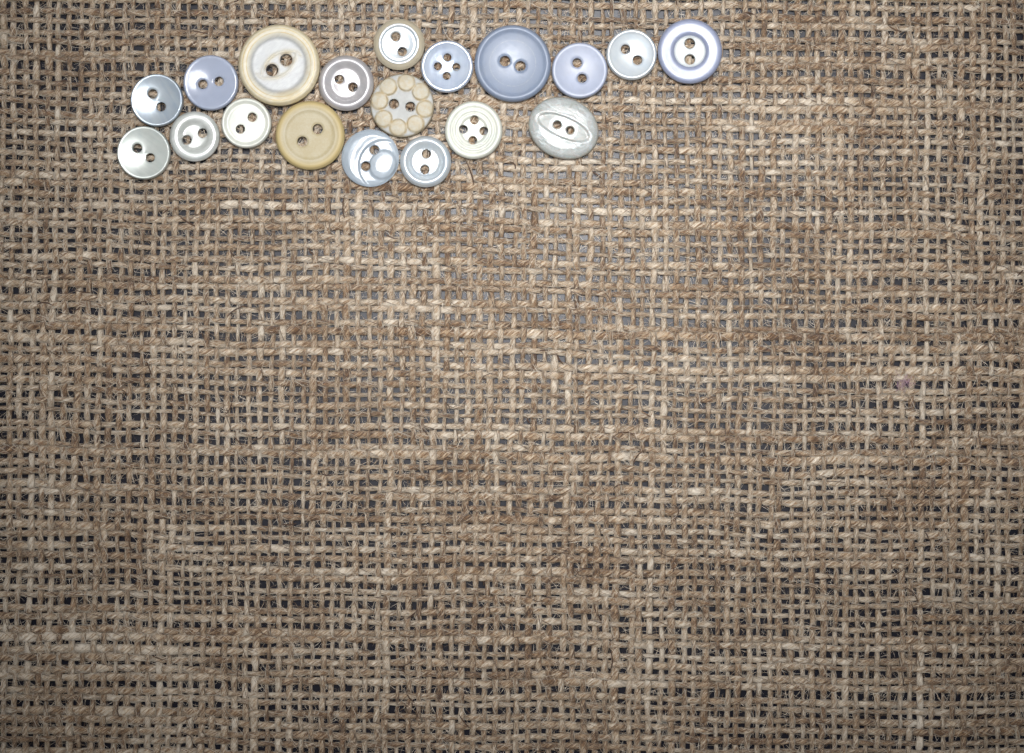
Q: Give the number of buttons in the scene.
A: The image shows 19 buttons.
